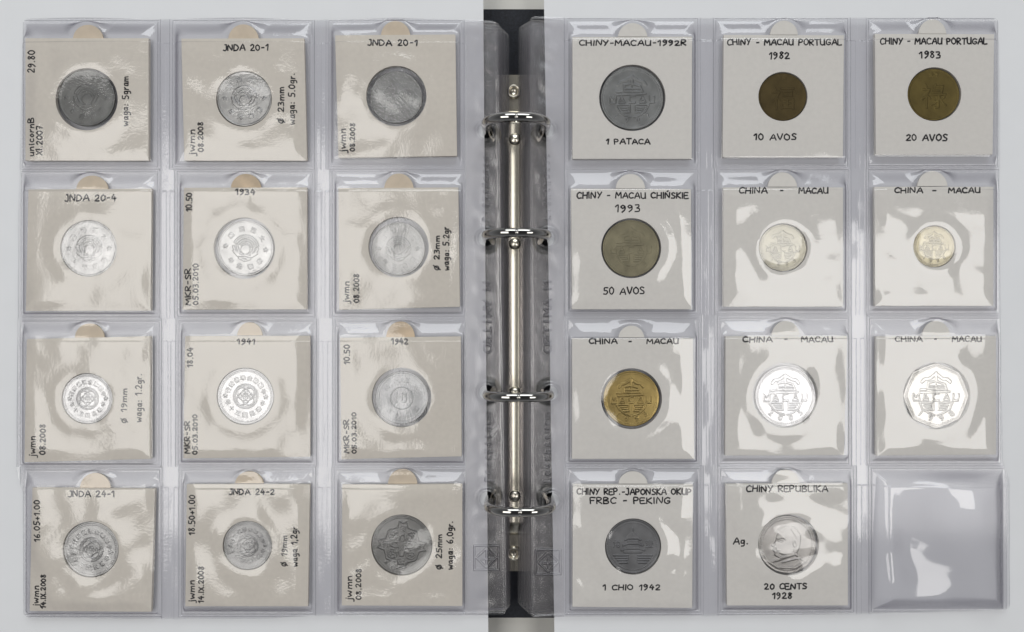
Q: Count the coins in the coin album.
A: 23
